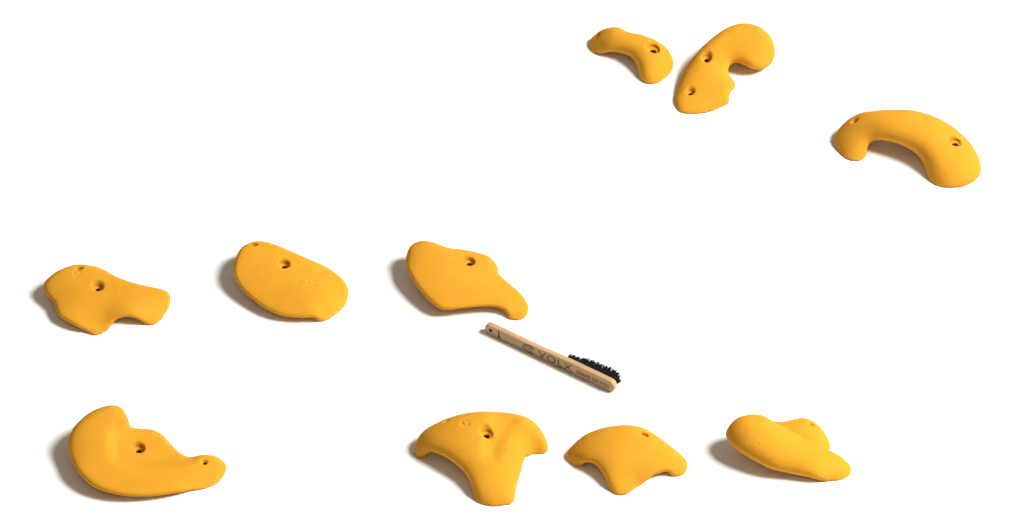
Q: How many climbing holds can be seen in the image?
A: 10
